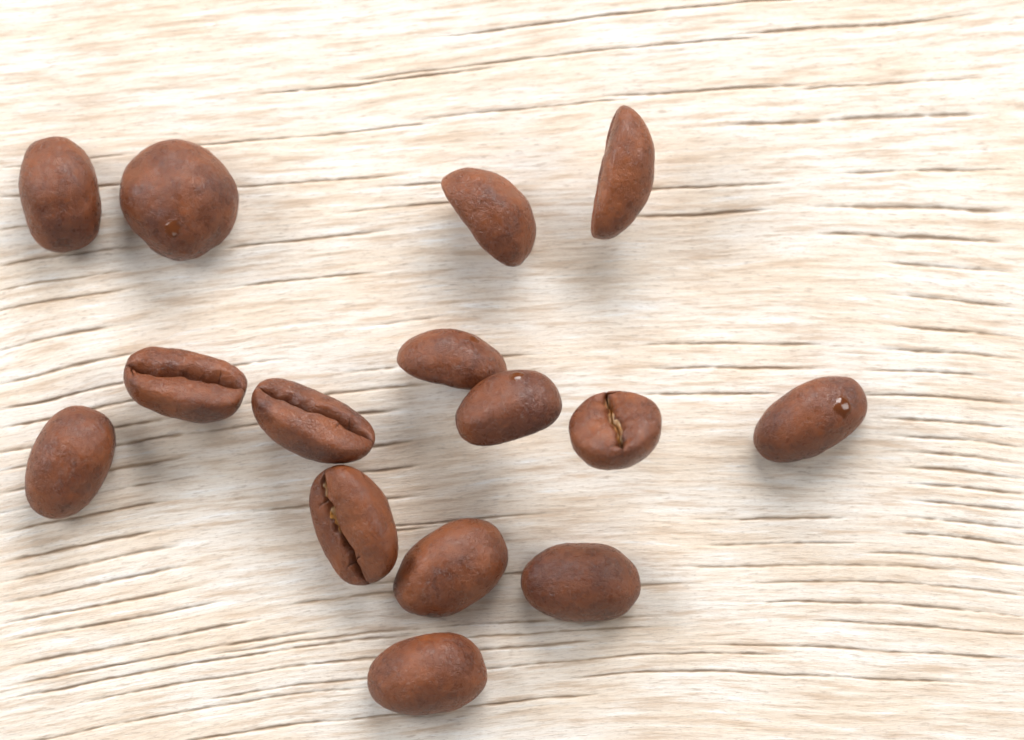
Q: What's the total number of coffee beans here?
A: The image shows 15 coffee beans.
